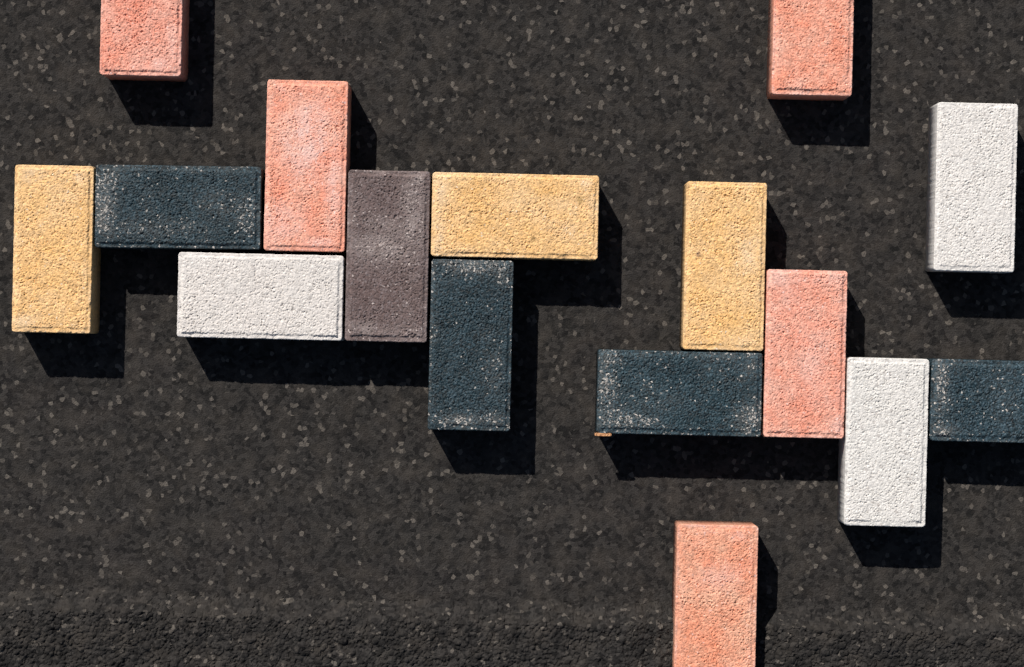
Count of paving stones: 16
